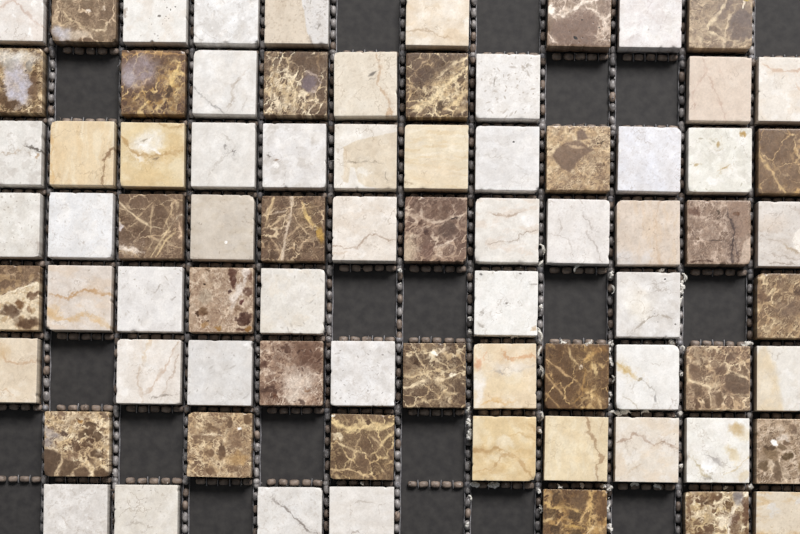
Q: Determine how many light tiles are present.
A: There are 50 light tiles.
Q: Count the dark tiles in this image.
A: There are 26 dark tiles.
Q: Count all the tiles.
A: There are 76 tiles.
